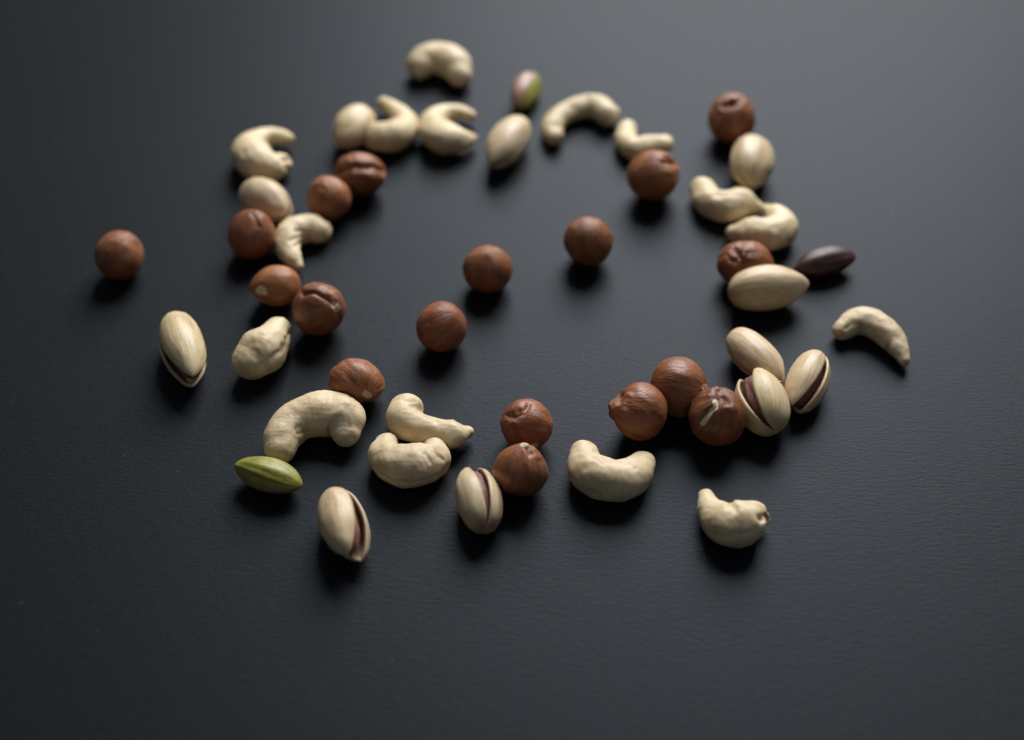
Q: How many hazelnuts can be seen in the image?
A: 18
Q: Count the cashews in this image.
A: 16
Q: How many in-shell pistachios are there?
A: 11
